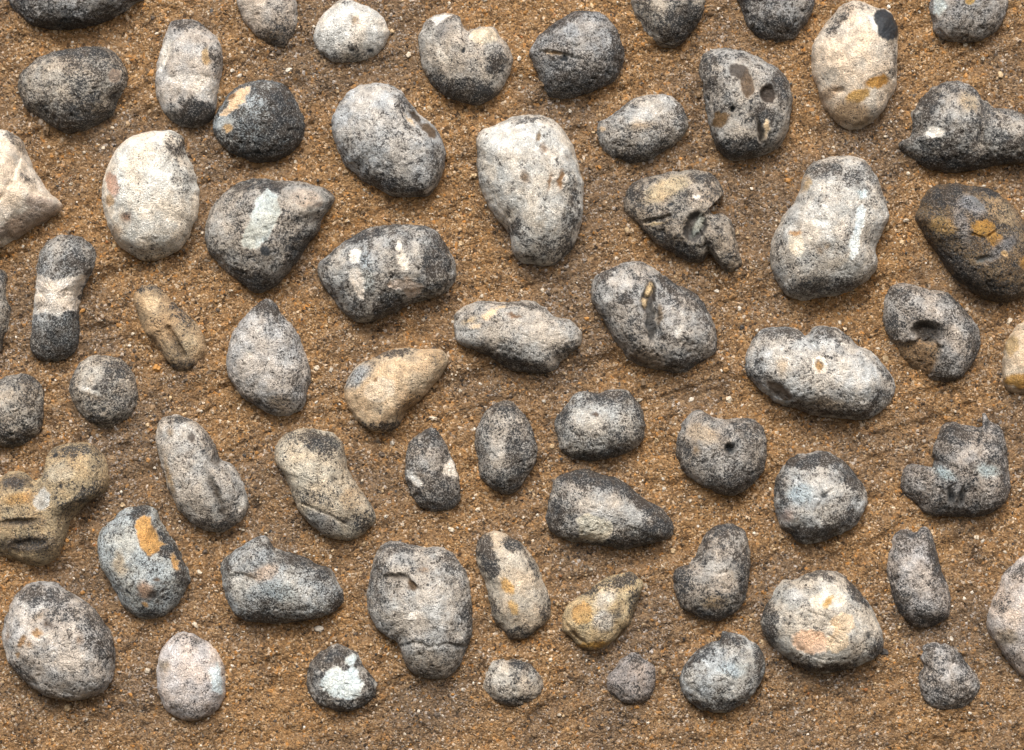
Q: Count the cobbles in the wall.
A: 62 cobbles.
